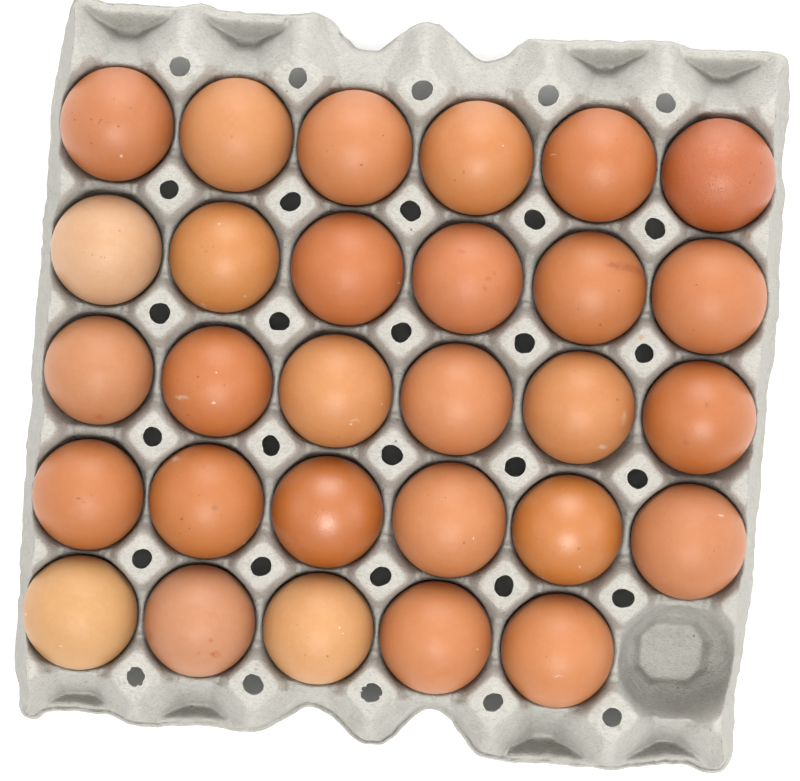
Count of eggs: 29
